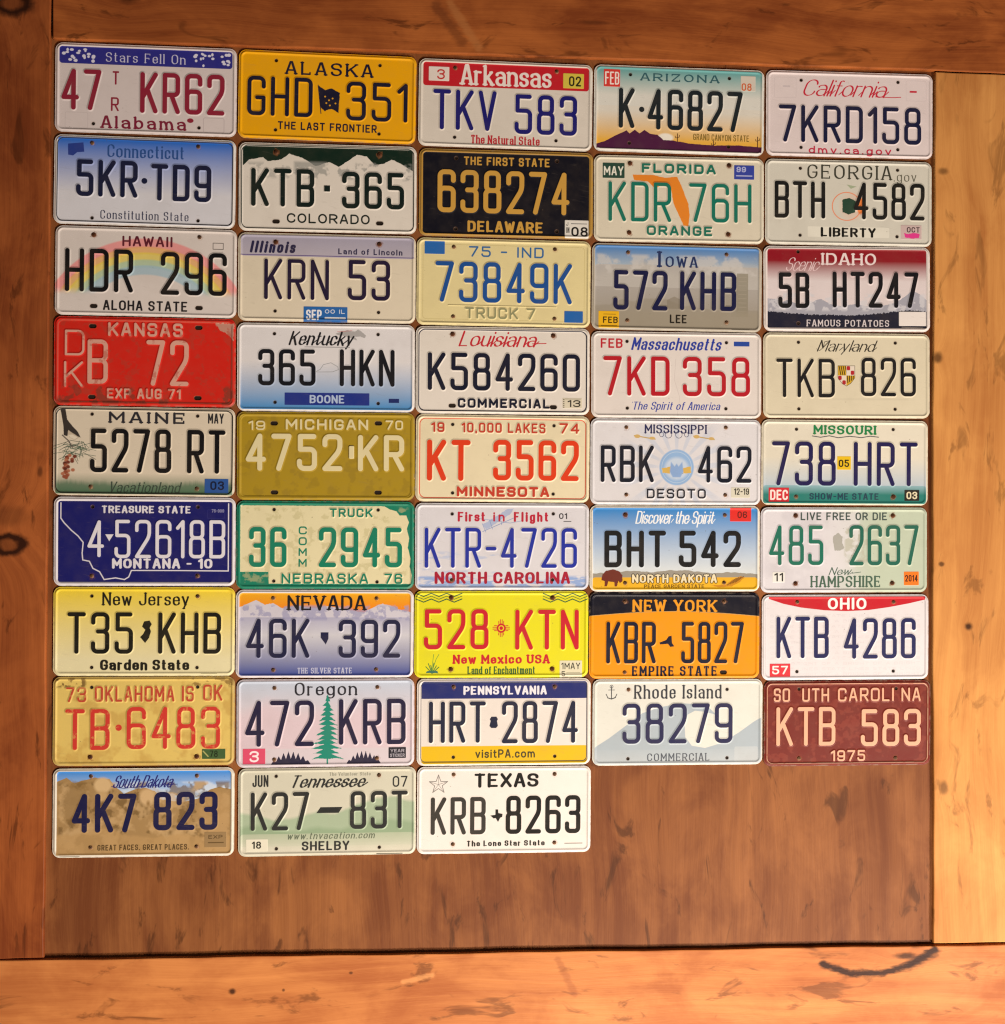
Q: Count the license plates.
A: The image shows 43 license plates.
